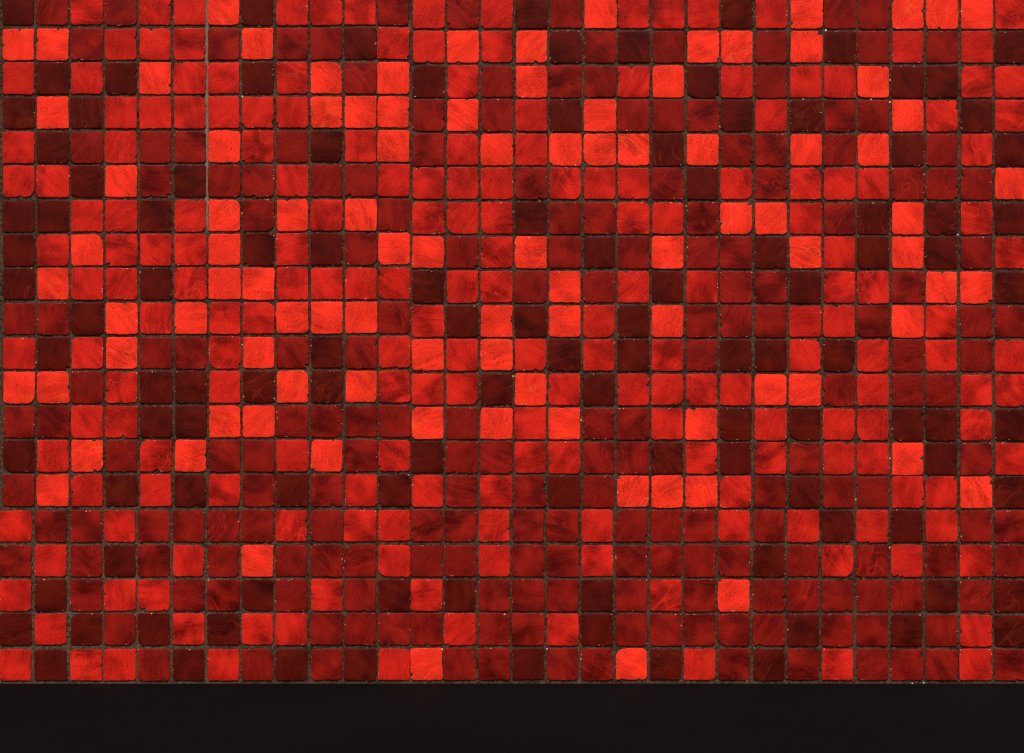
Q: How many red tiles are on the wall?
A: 197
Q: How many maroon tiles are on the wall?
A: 194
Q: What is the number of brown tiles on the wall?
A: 112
